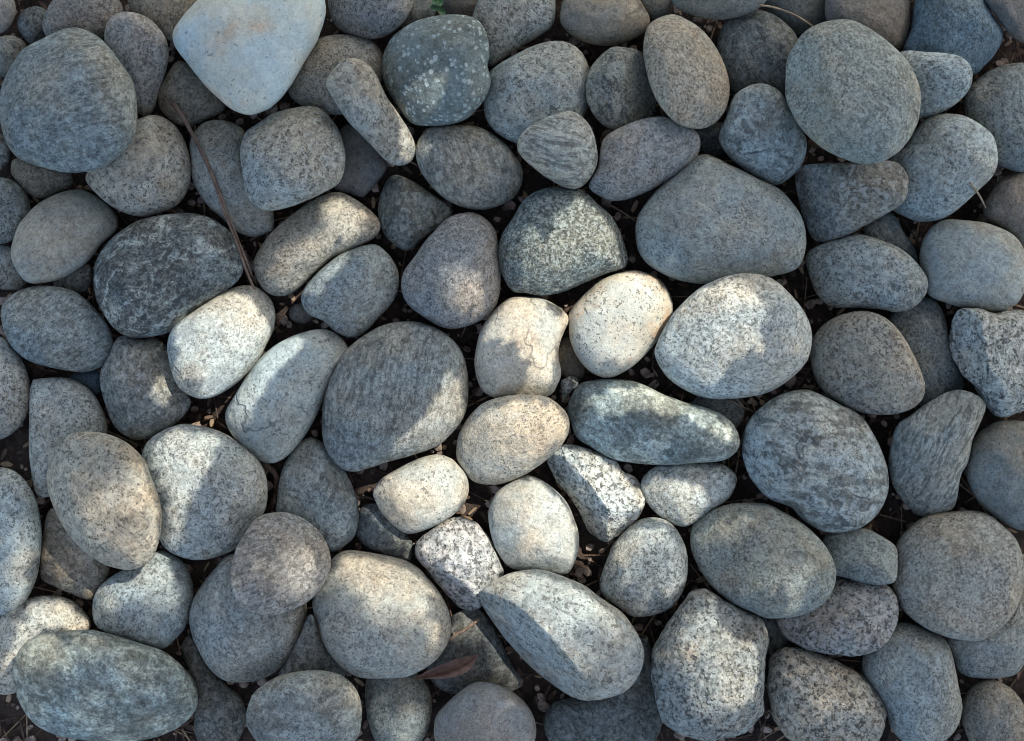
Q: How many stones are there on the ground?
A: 117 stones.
